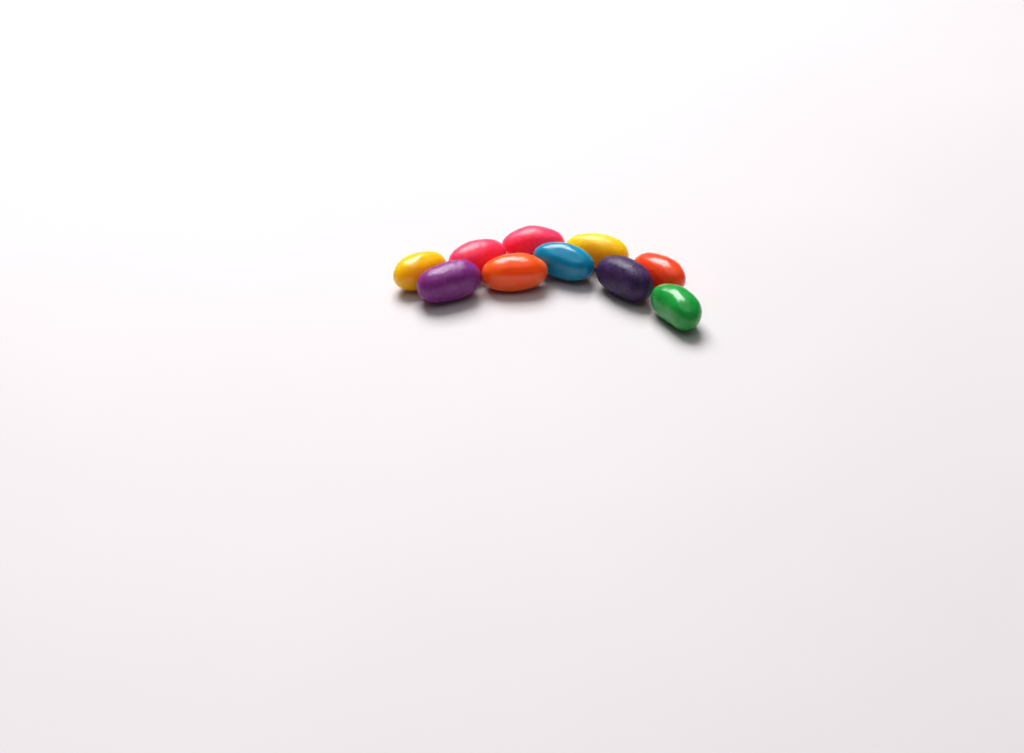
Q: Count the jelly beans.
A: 10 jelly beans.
